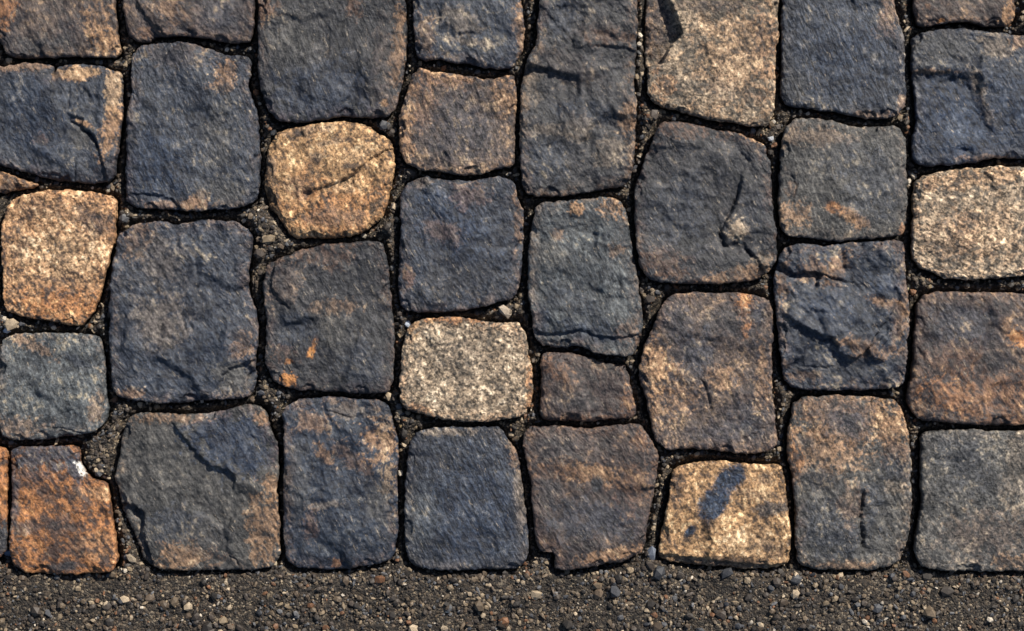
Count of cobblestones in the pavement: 37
